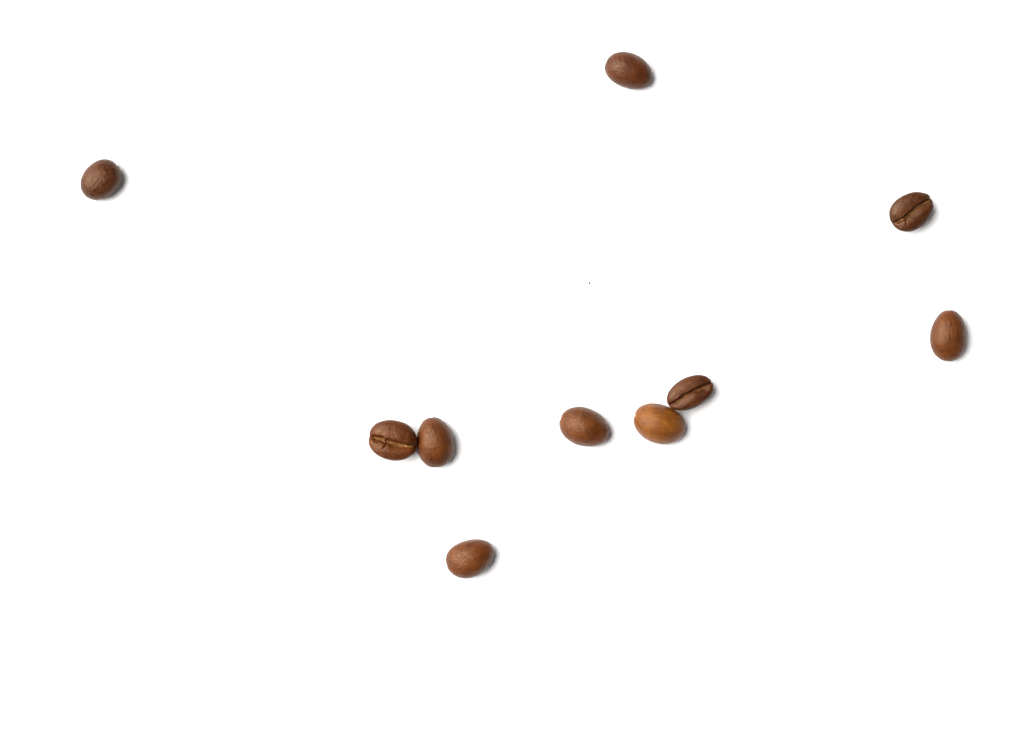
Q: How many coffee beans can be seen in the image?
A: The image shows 10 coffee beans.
